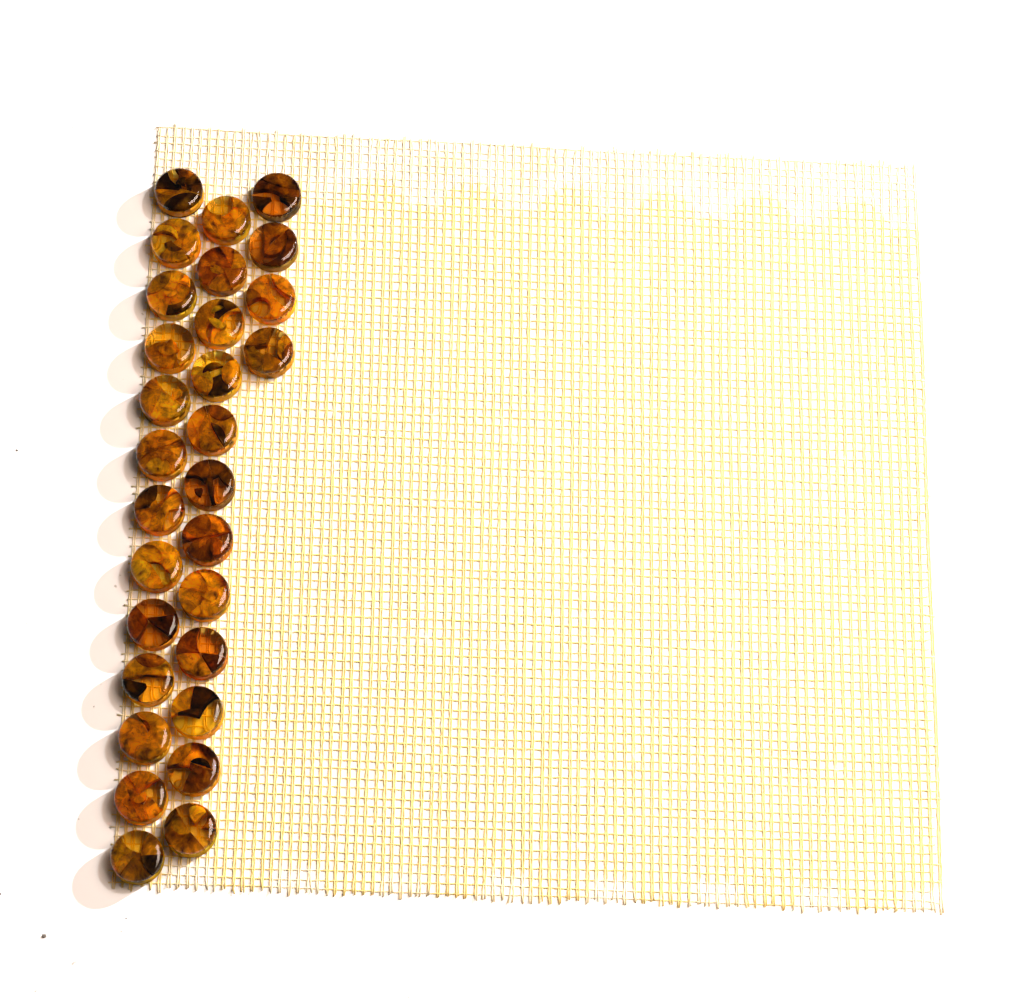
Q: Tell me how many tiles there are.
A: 29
